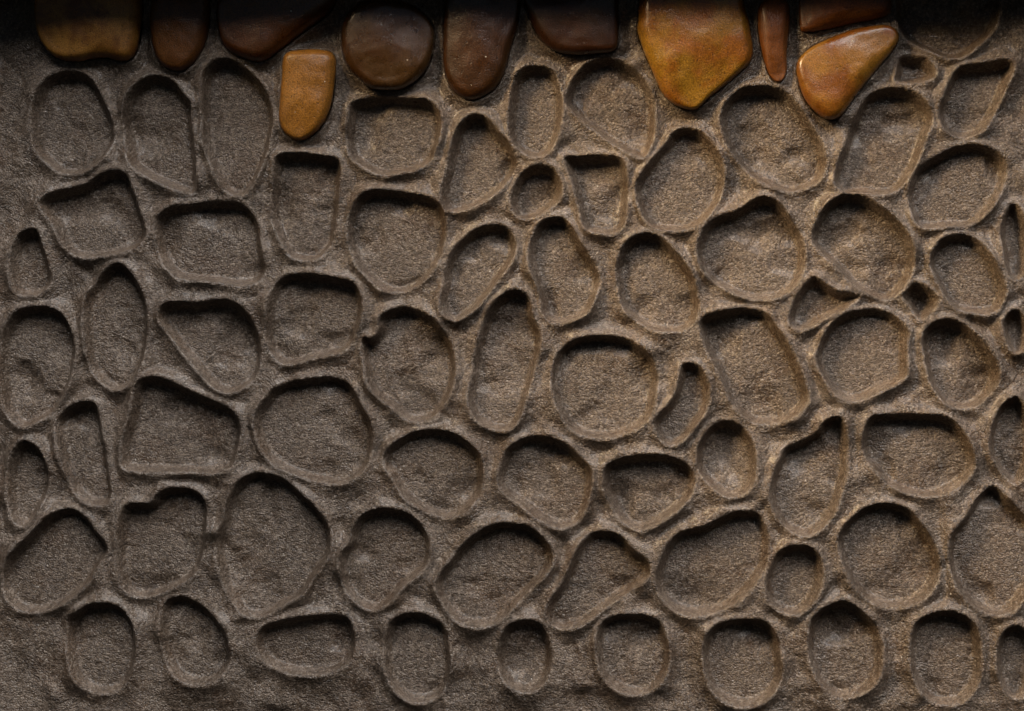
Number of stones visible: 11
